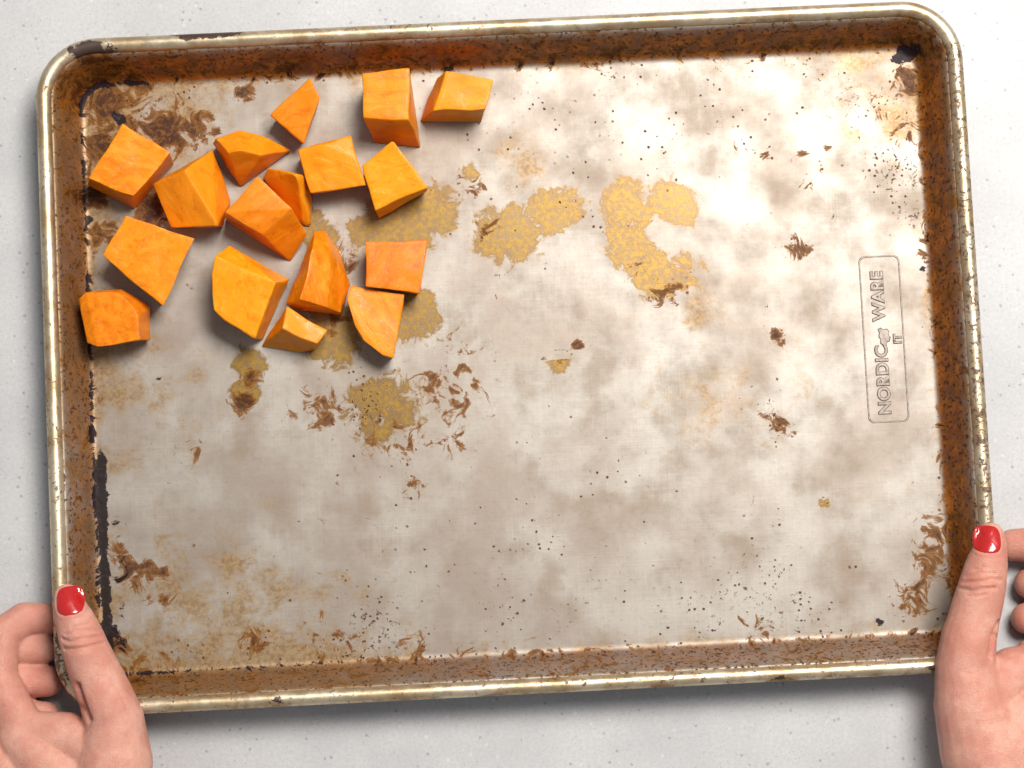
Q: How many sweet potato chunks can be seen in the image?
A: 17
